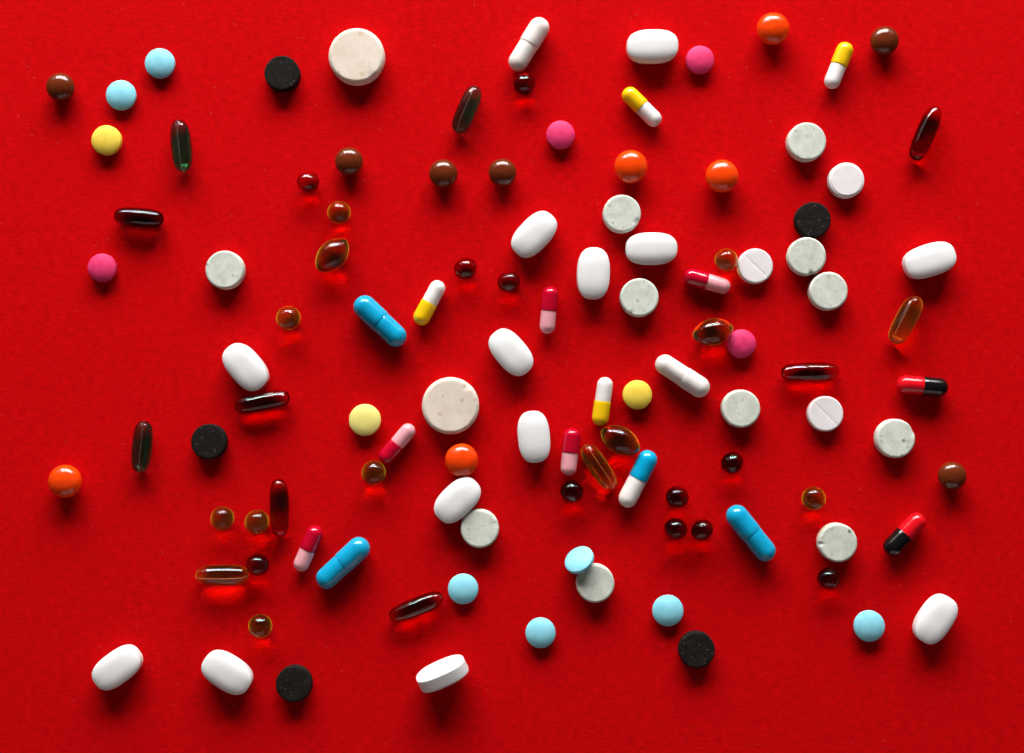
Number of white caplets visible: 13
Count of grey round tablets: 11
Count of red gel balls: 11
